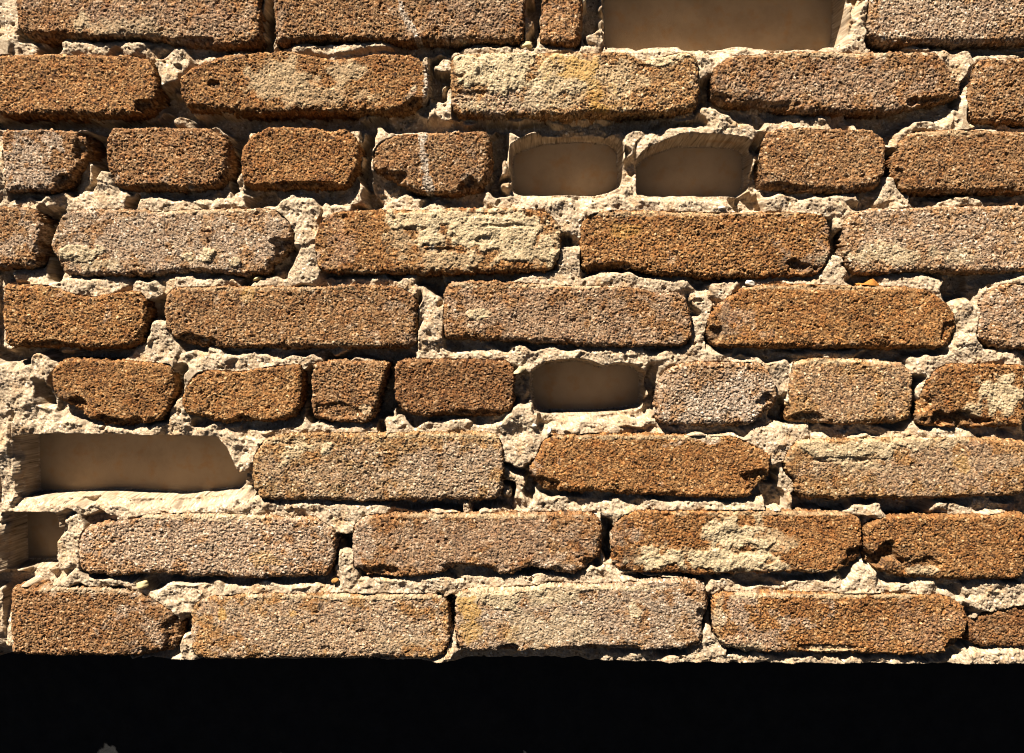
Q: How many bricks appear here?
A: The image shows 44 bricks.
